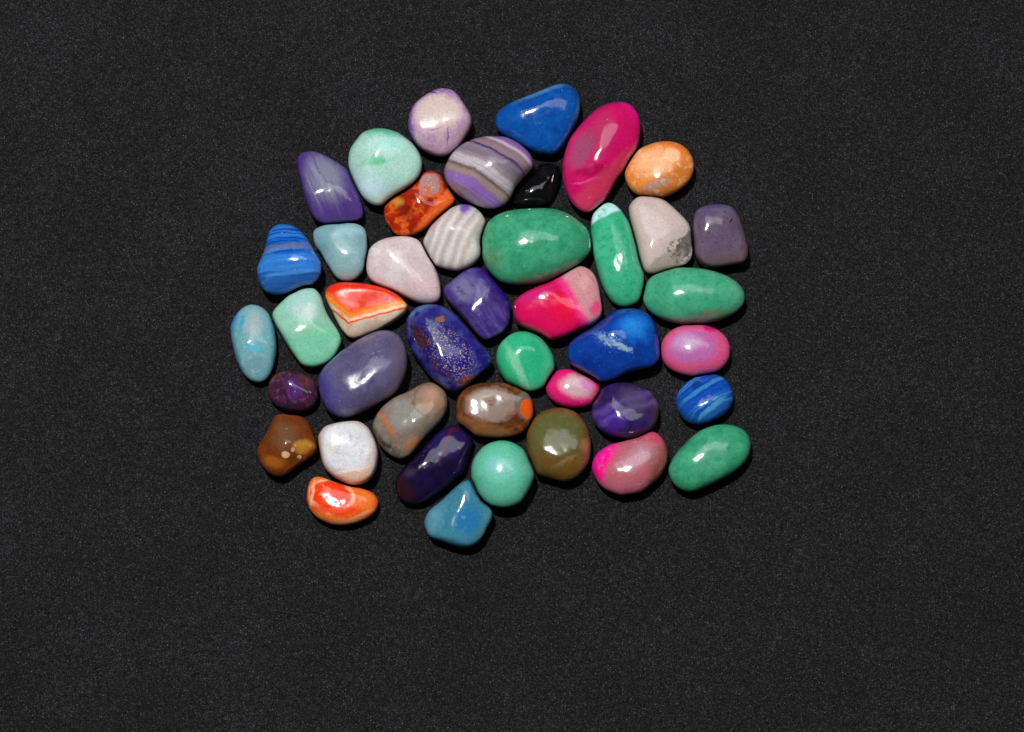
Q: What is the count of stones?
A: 43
